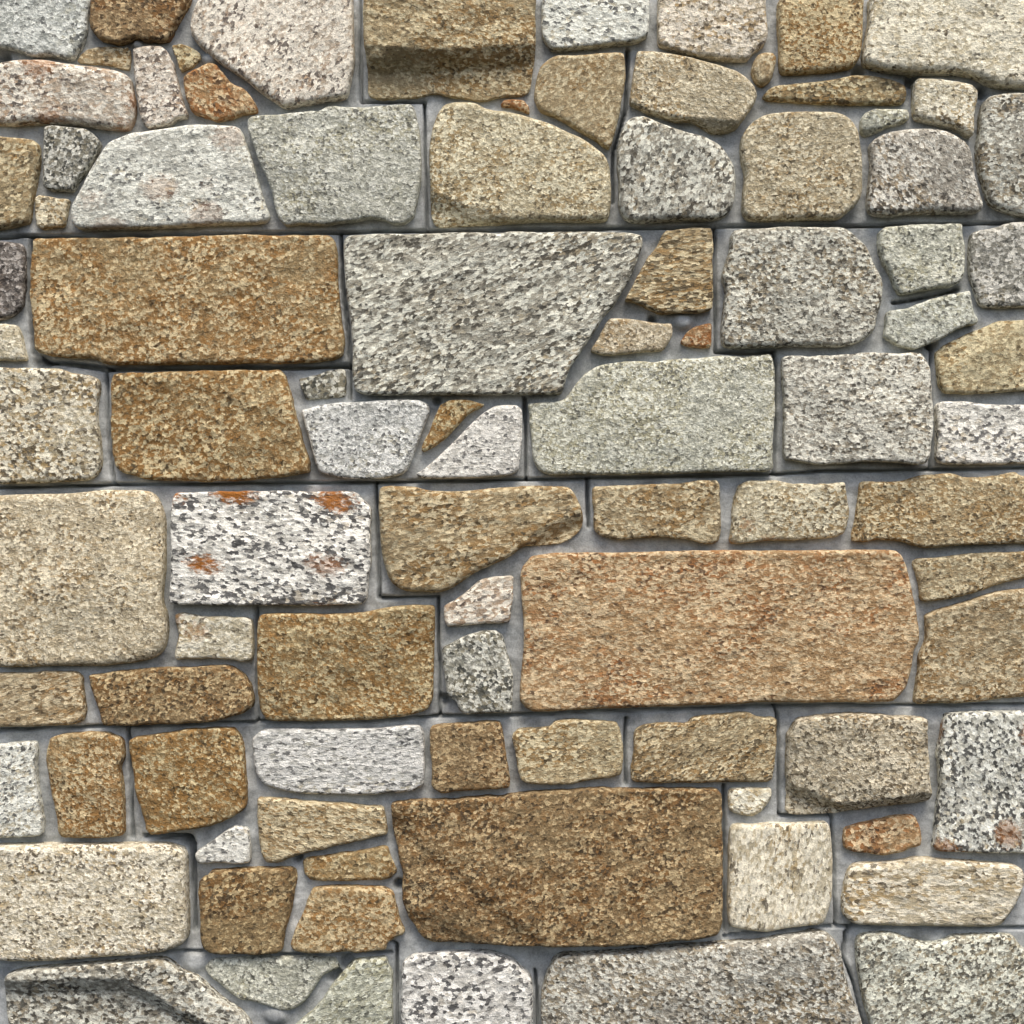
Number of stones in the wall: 92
